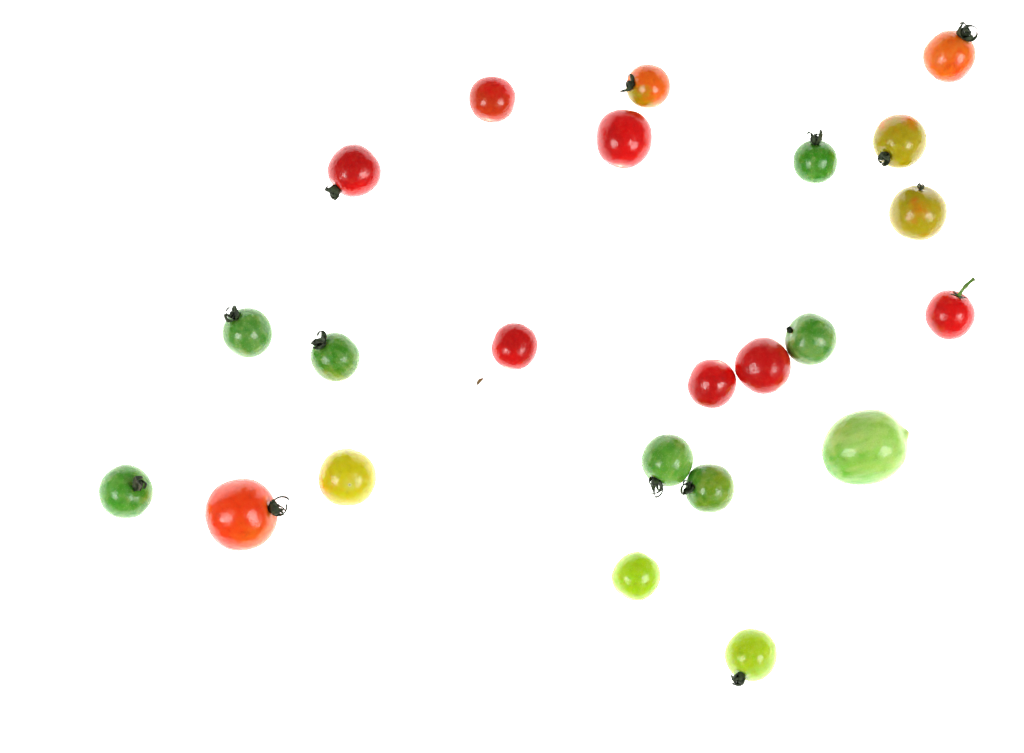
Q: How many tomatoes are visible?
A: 23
